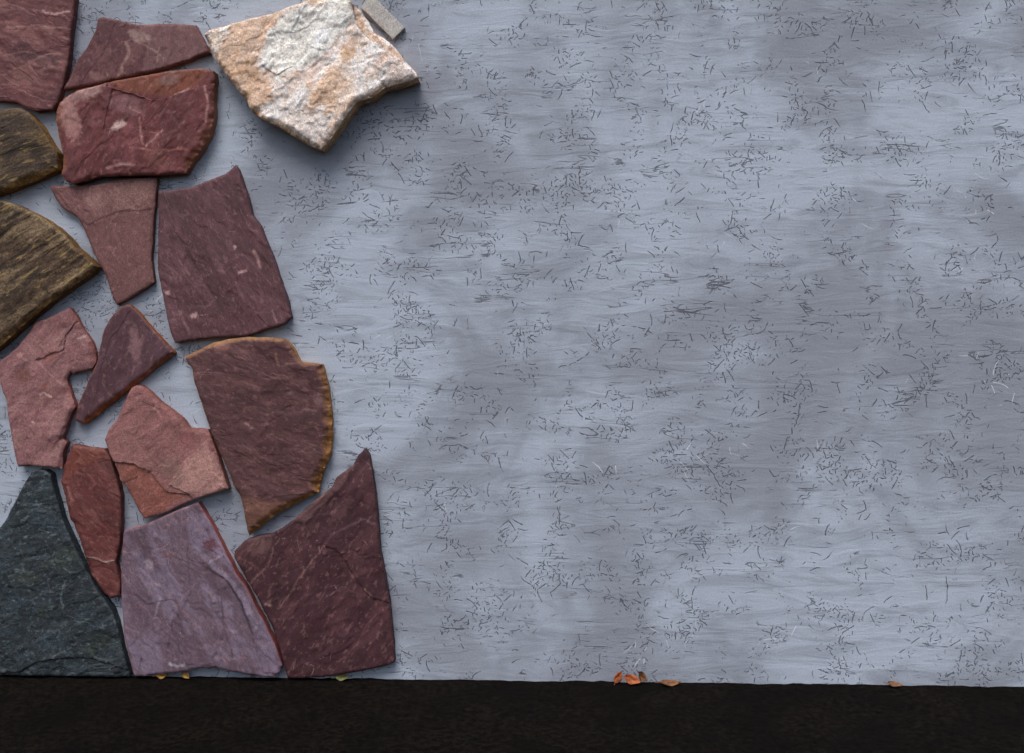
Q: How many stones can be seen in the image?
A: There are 17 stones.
